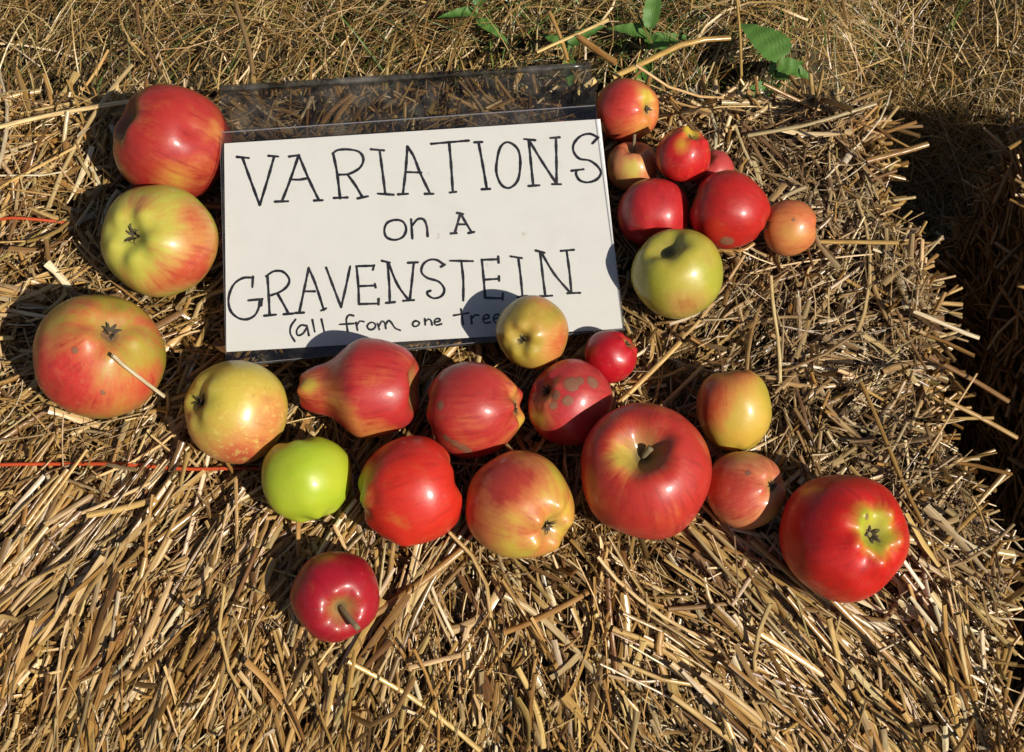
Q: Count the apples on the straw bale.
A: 25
